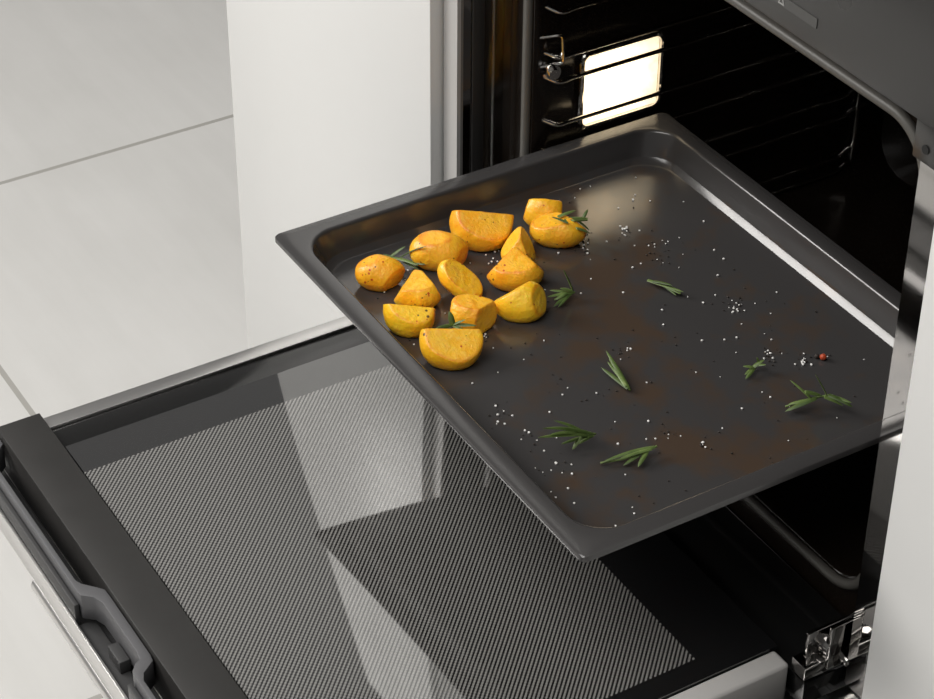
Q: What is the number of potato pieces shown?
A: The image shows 13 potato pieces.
